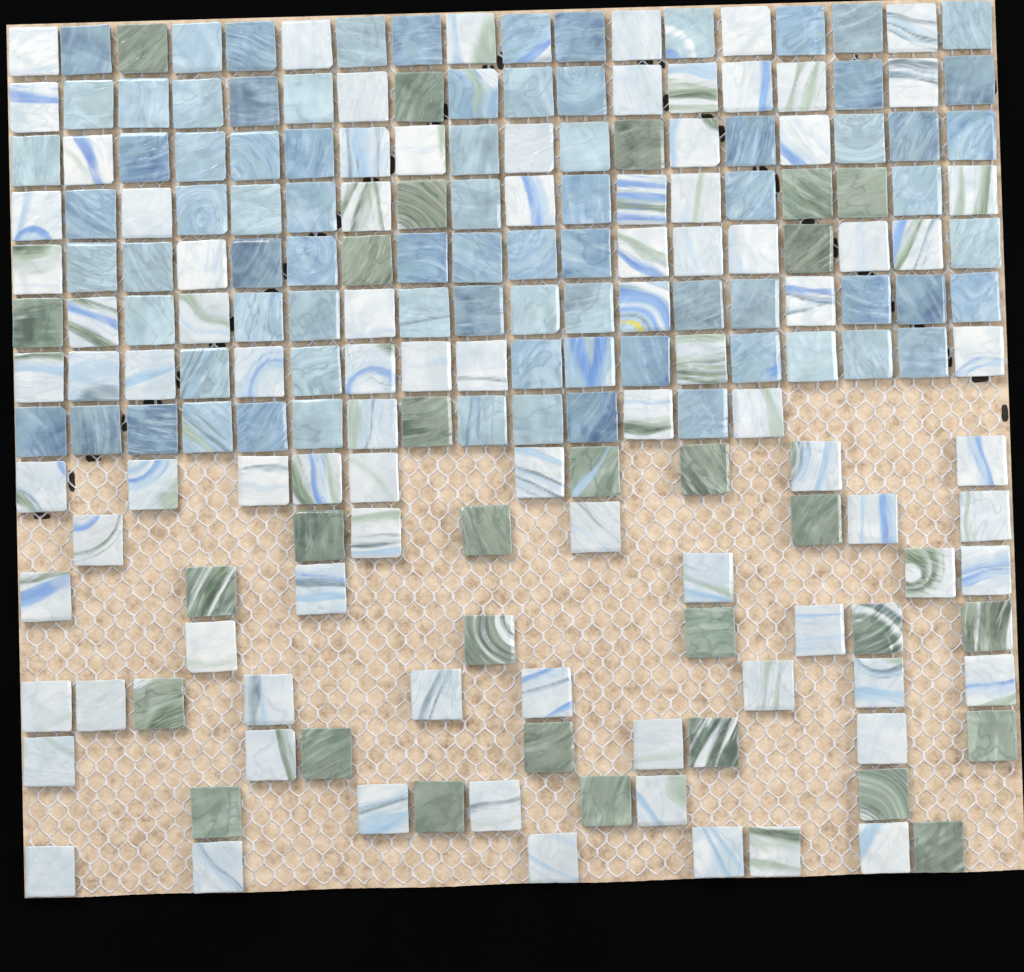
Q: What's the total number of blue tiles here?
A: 81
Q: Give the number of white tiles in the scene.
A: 90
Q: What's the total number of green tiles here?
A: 30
